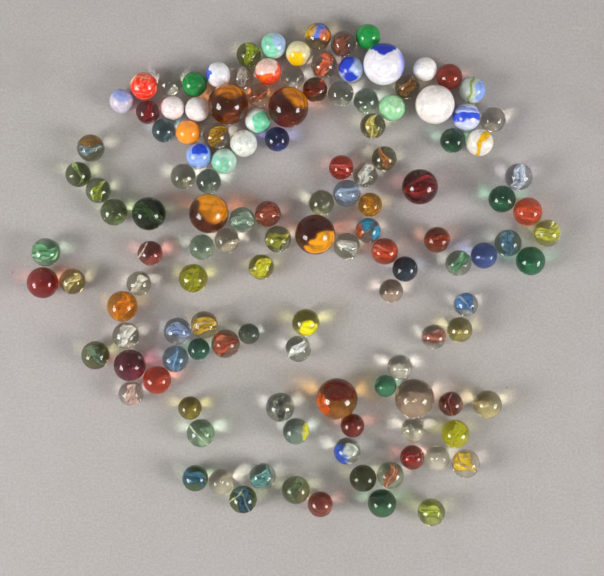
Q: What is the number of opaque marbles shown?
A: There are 23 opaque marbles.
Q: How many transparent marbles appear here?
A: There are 108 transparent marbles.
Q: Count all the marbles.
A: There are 131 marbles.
